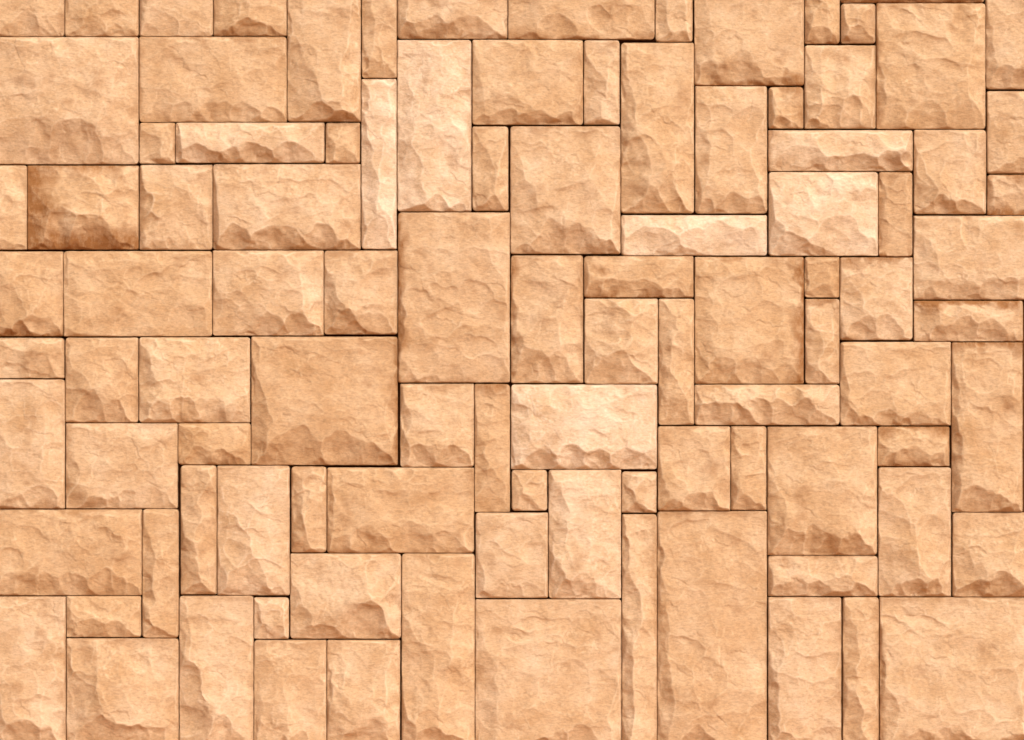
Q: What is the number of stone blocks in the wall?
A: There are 101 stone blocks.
